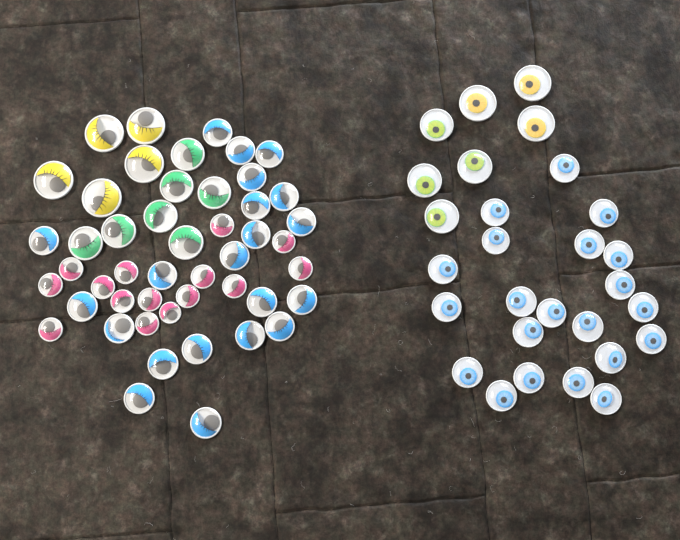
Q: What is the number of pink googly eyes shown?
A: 15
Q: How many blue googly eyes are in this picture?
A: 42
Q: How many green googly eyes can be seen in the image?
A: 11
